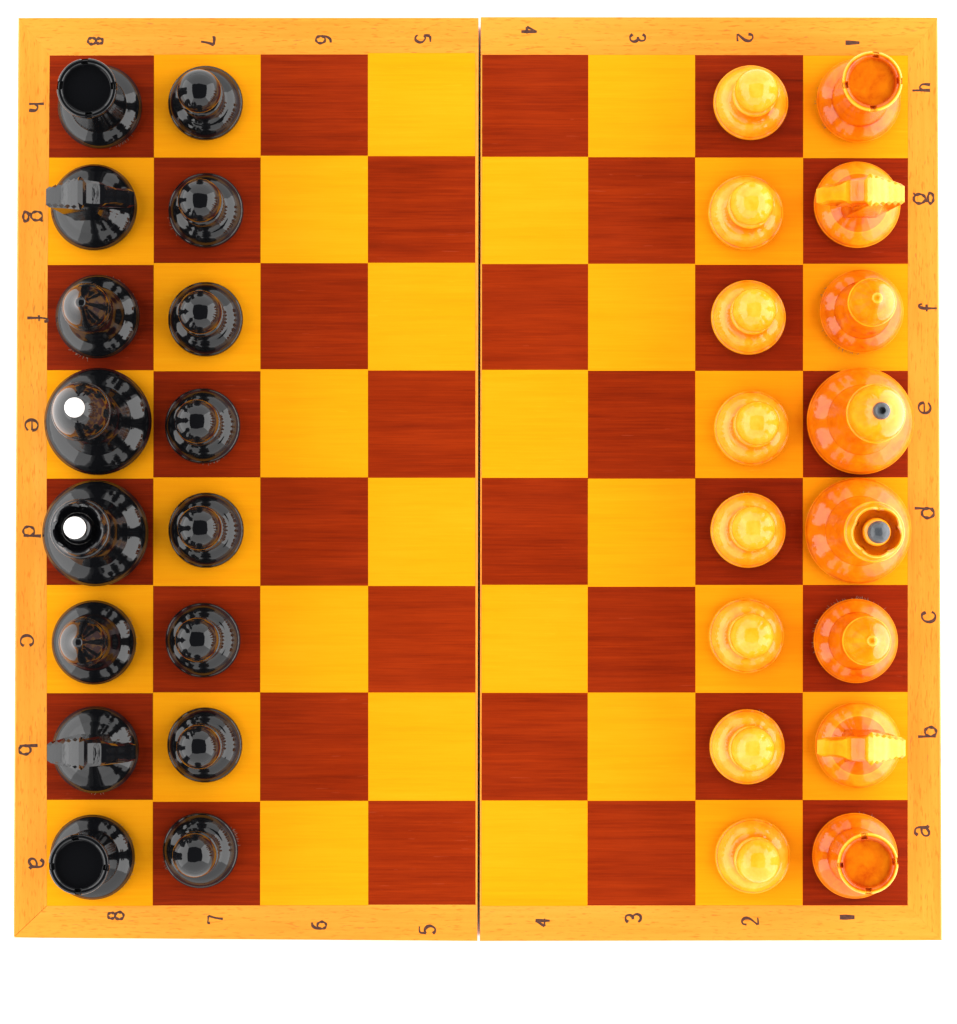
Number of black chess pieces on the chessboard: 16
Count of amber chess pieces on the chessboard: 16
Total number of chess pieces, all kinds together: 32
